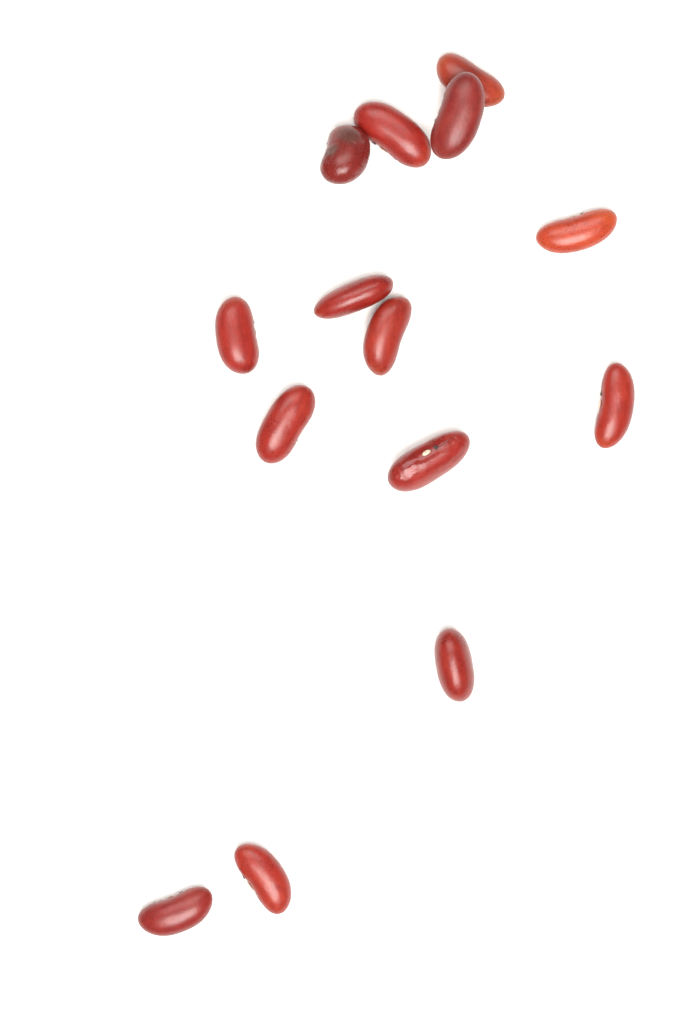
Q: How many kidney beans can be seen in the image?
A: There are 14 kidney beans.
